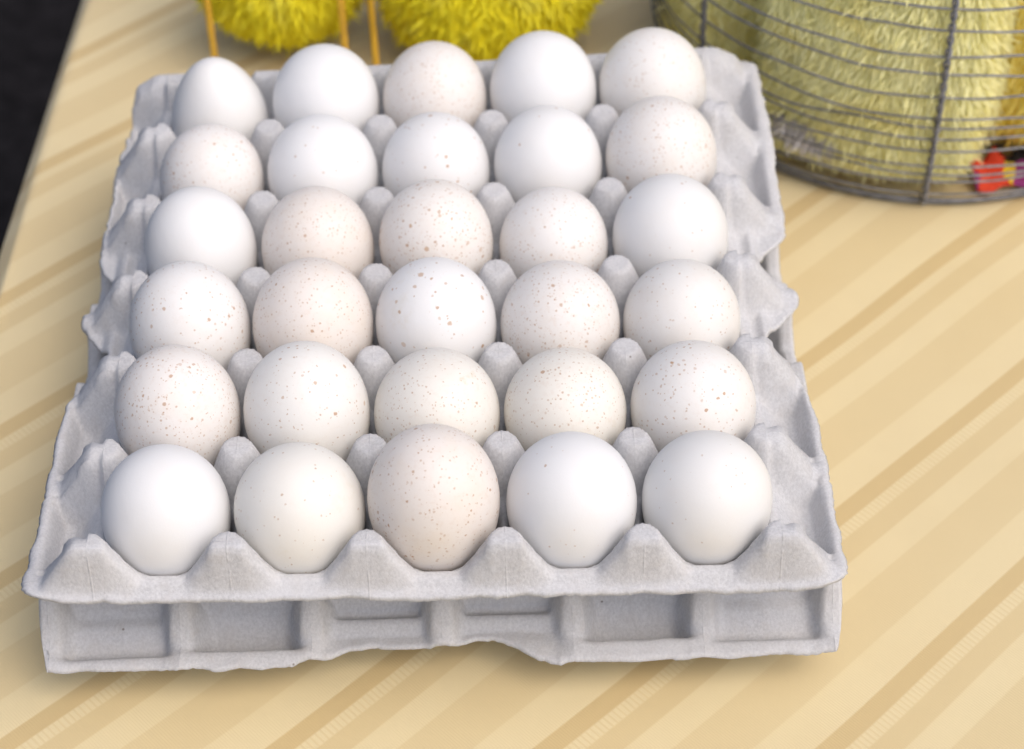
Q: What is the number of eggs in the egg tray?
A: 30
